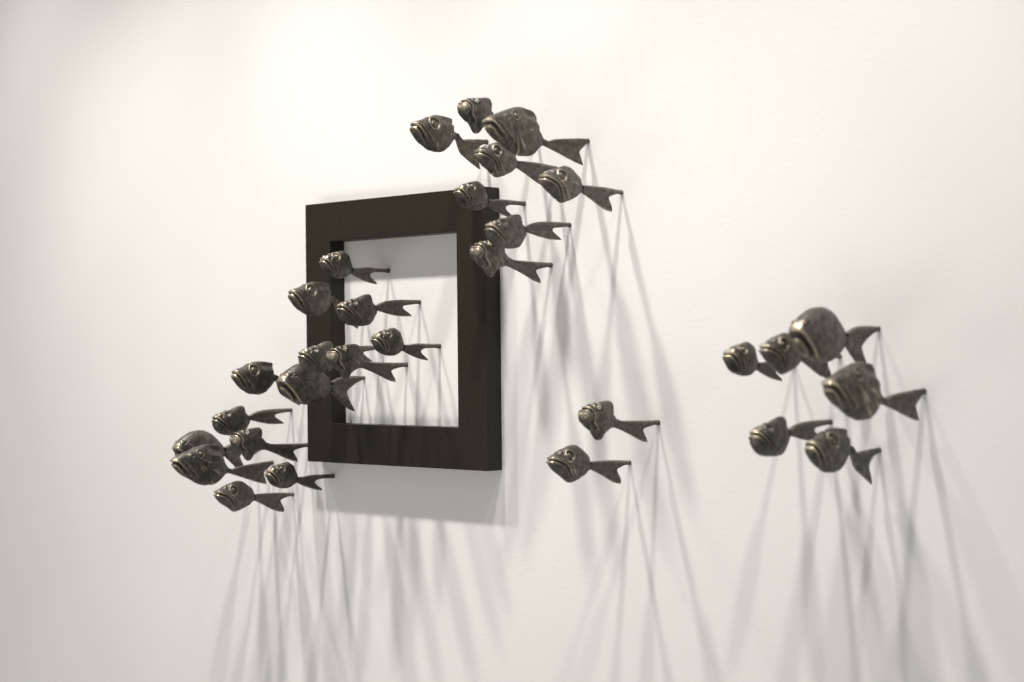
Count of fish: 30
